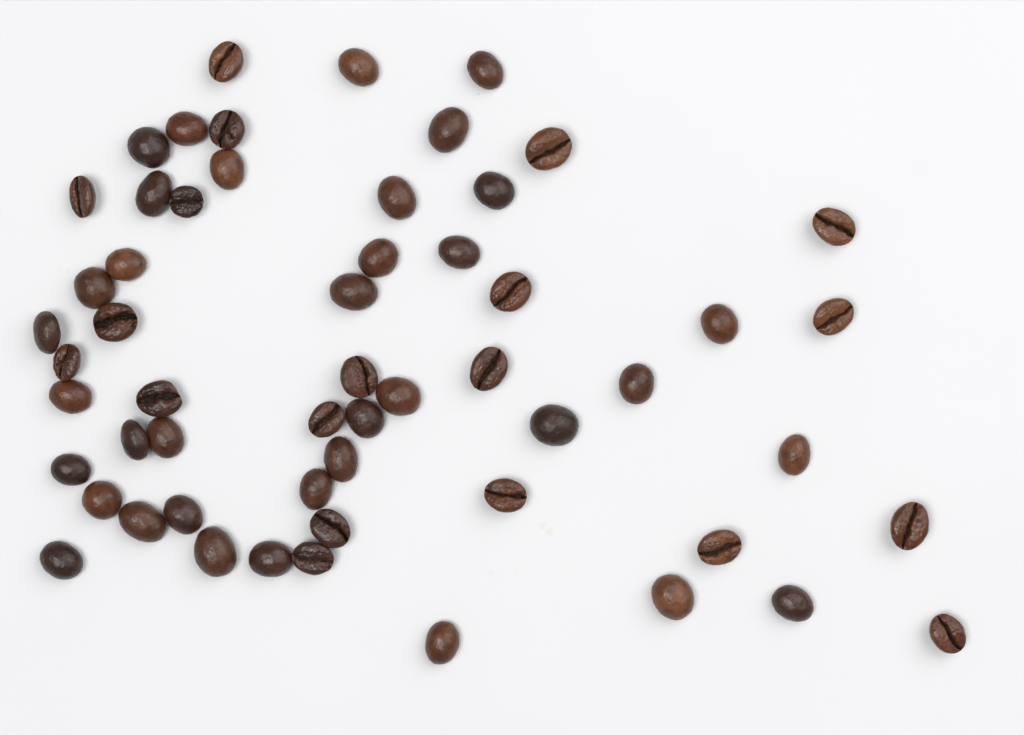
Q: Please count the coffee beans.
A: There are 56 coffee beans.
